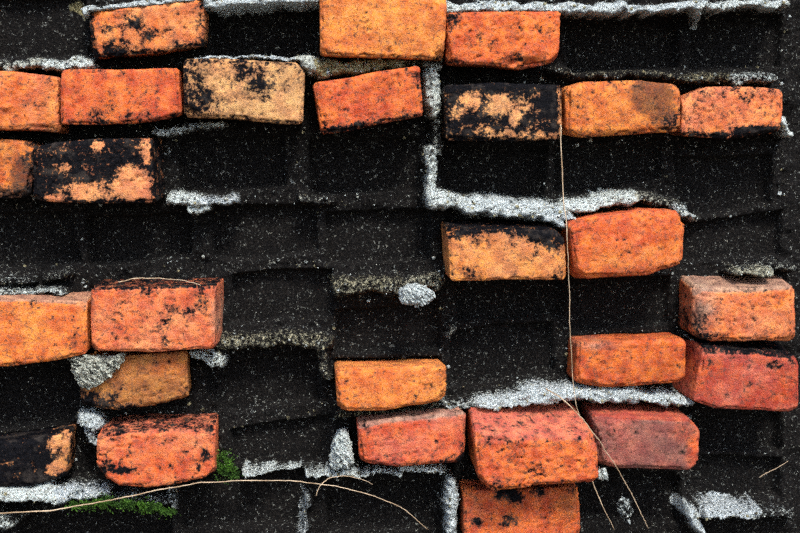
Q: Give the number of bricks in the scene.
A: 27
